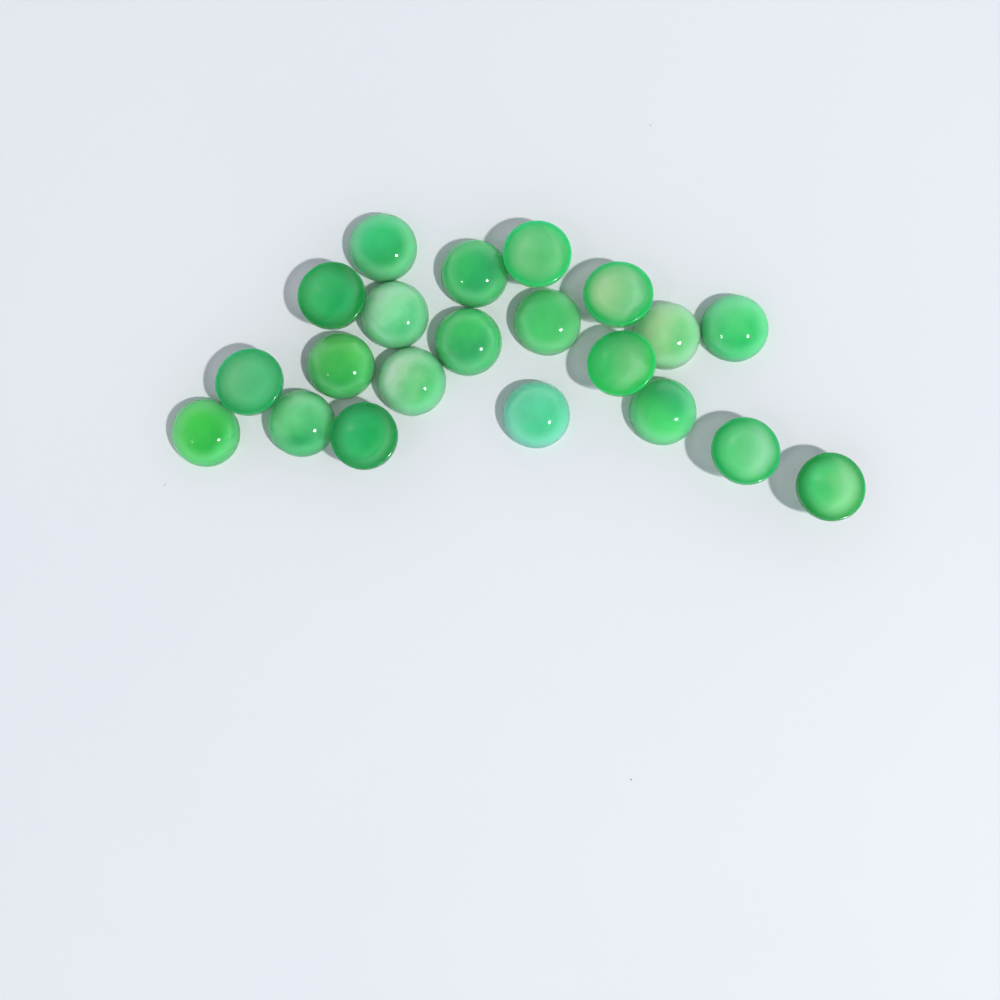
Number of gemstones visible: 21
